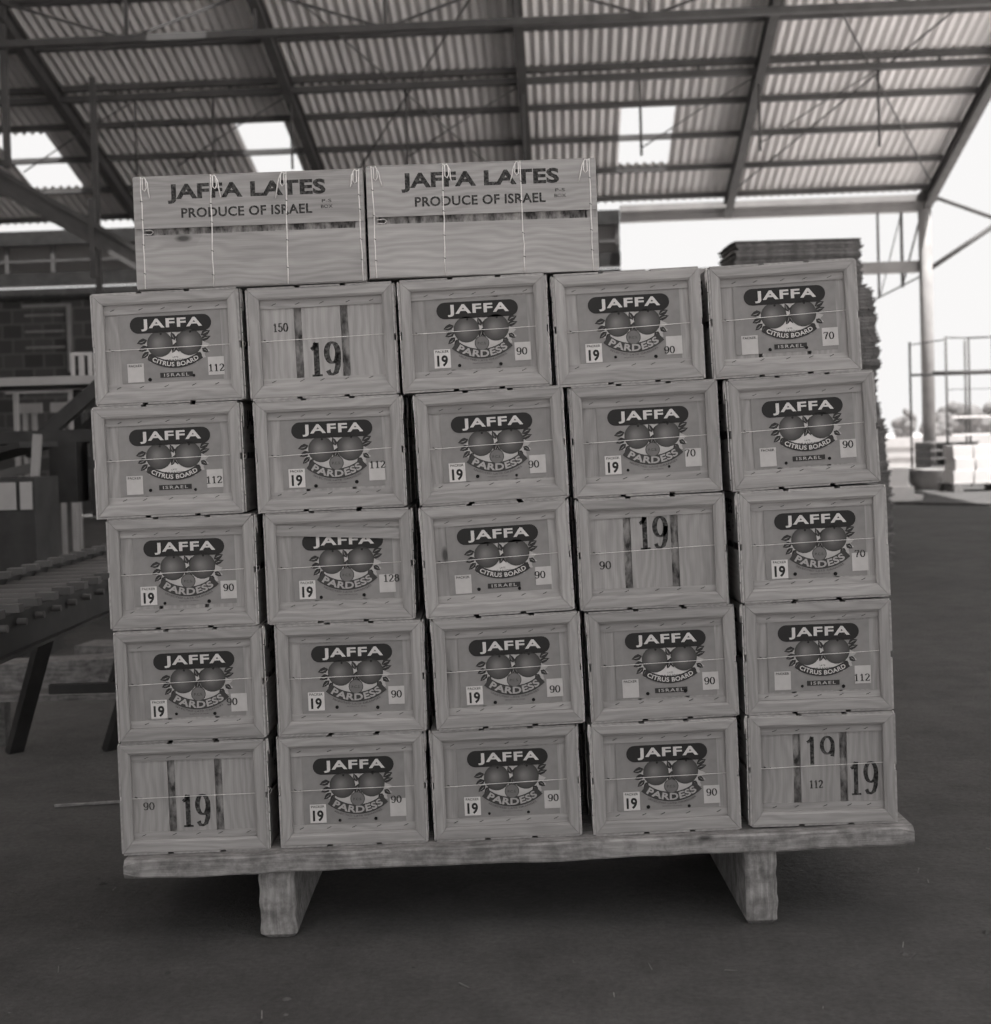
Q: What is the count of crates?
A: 27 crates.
